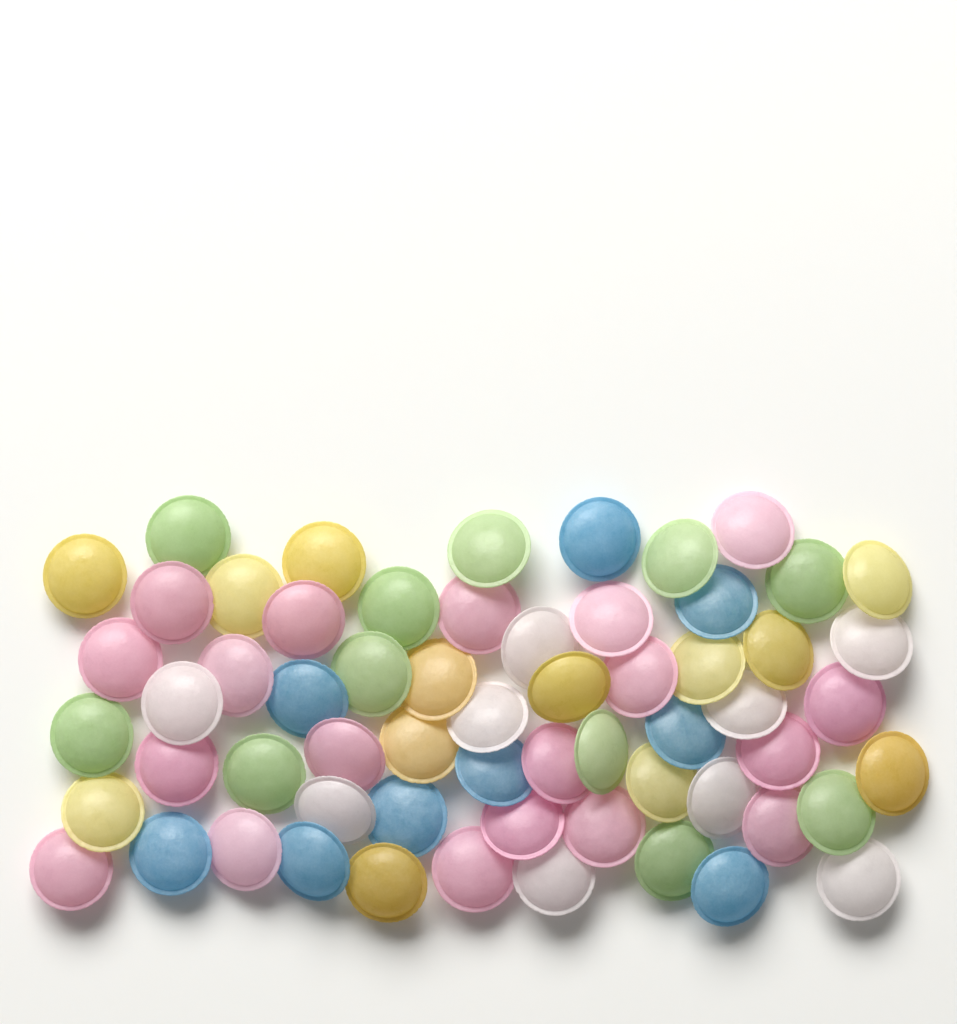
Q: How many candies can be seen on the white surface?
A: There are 61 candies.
